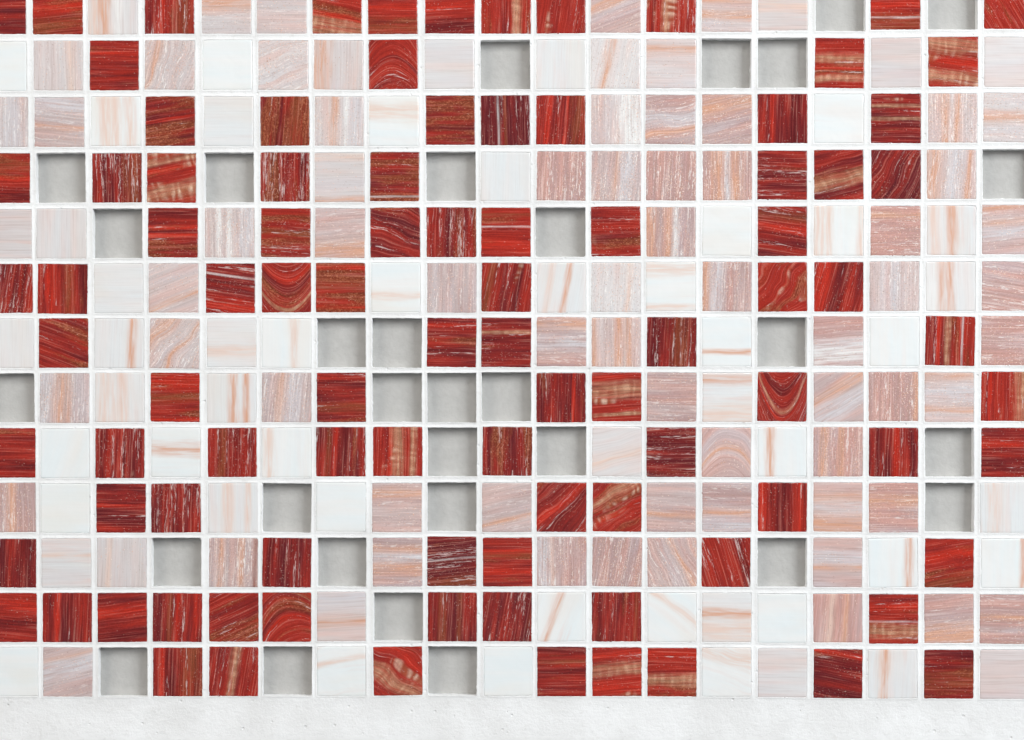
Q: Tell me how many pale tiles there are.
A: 122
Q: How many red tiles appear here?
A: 94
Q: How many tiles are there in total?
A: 216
